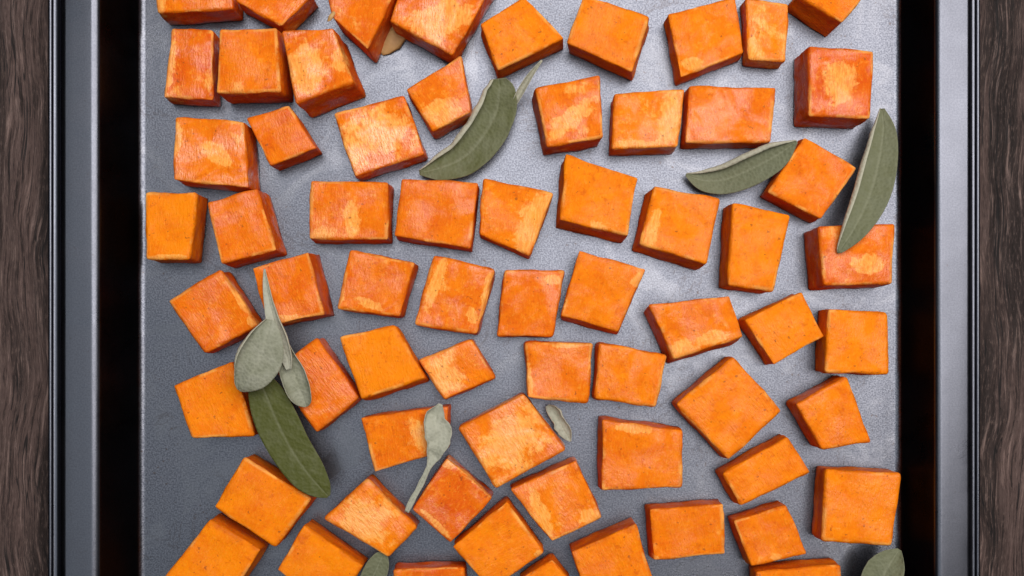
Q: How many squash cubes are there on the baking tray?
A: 65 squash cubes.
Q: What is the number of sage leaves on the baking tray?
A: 11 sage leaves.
